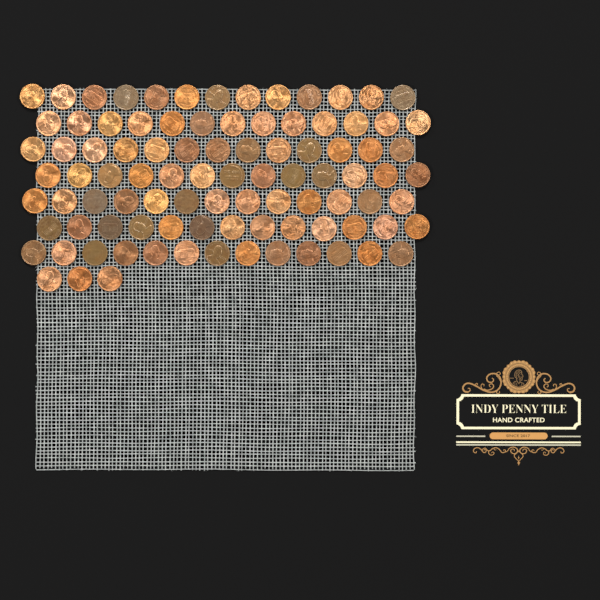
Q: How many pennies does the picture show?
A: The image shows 94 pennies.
